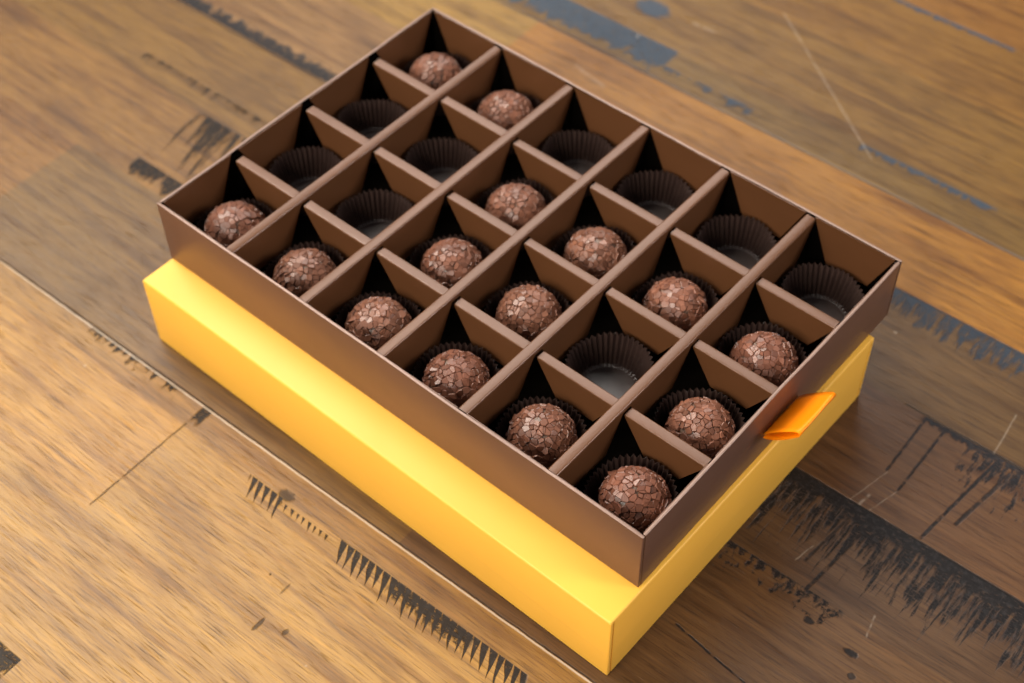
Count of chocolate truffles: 15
